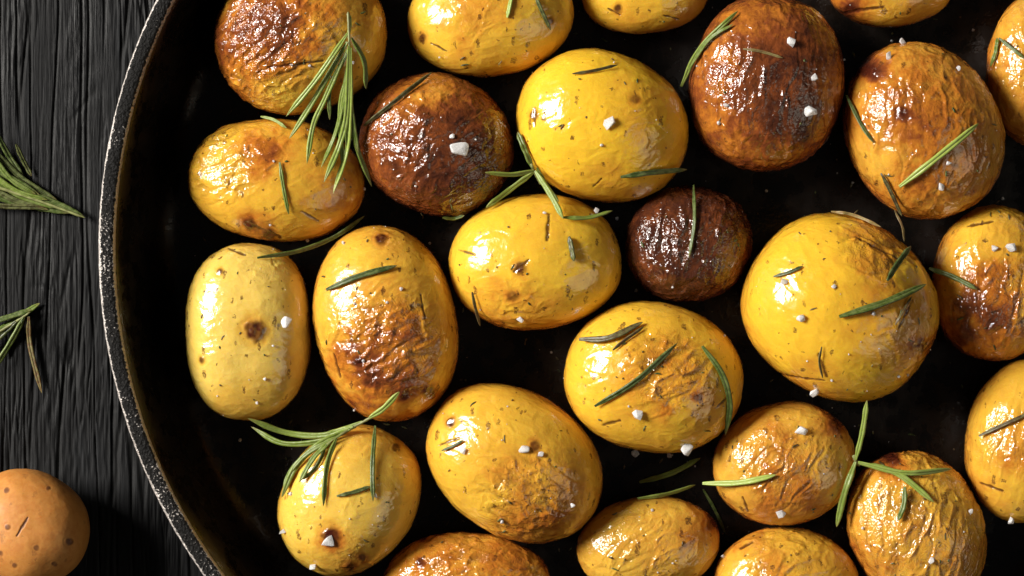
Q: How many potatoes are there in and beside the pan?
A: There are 26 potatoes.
